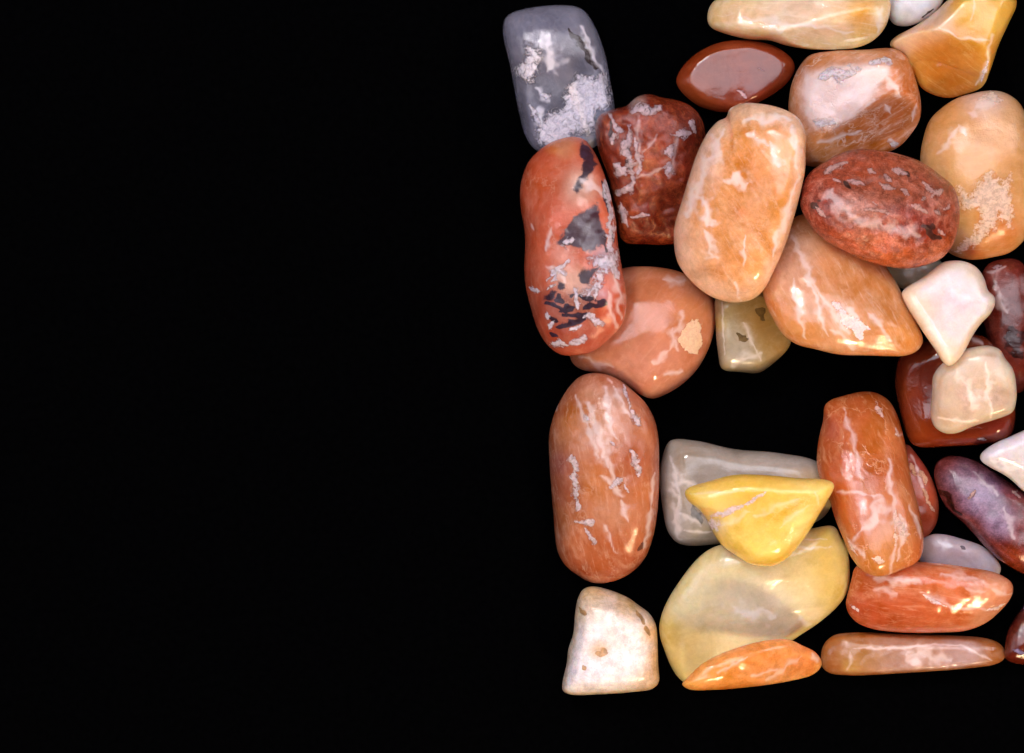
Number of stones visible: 33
